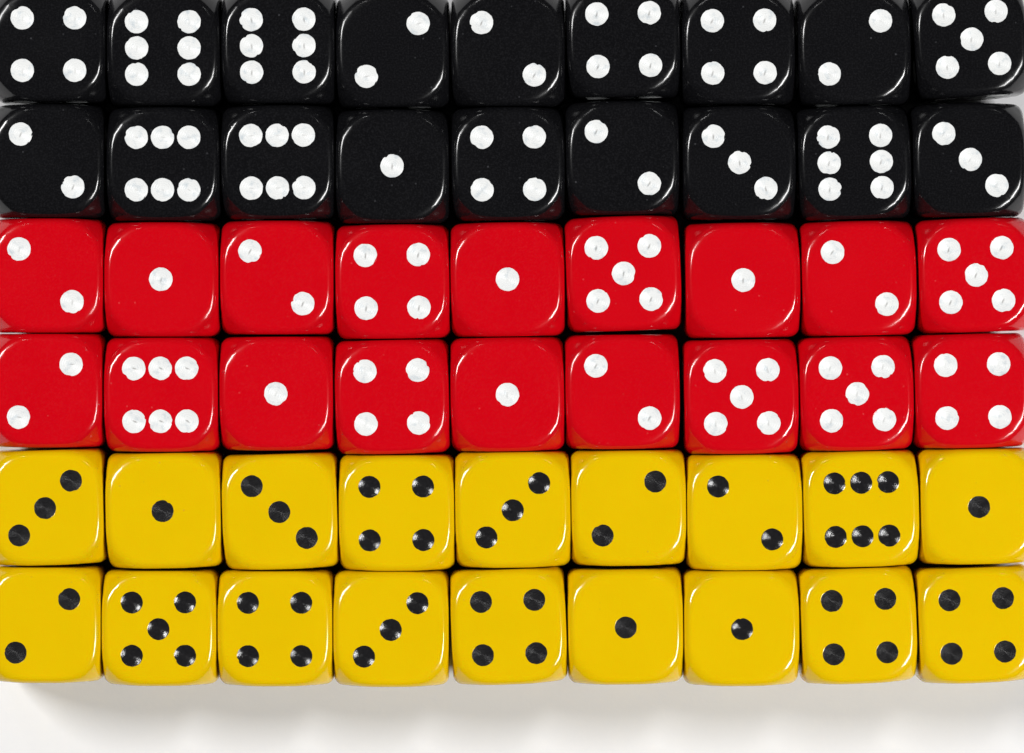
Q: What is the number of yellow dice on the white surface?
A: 18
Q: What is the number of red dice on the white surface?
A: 18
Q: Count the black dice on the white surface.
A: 18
